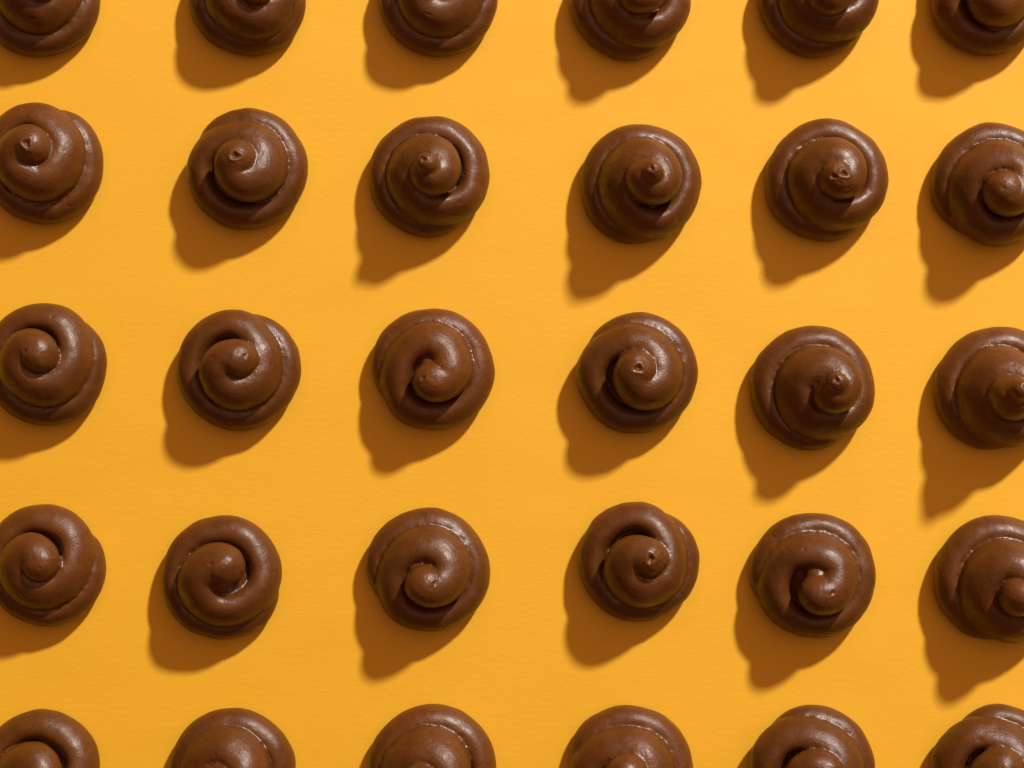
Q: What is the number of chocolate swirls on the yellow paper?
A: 30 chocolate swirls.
